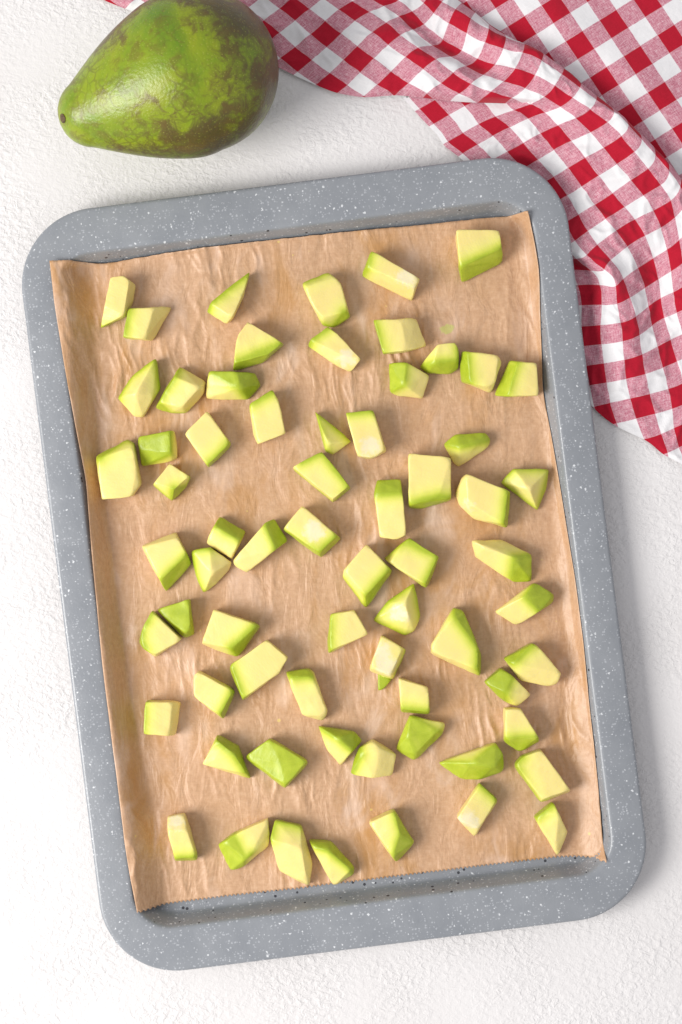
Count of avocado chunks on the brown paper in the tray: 67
